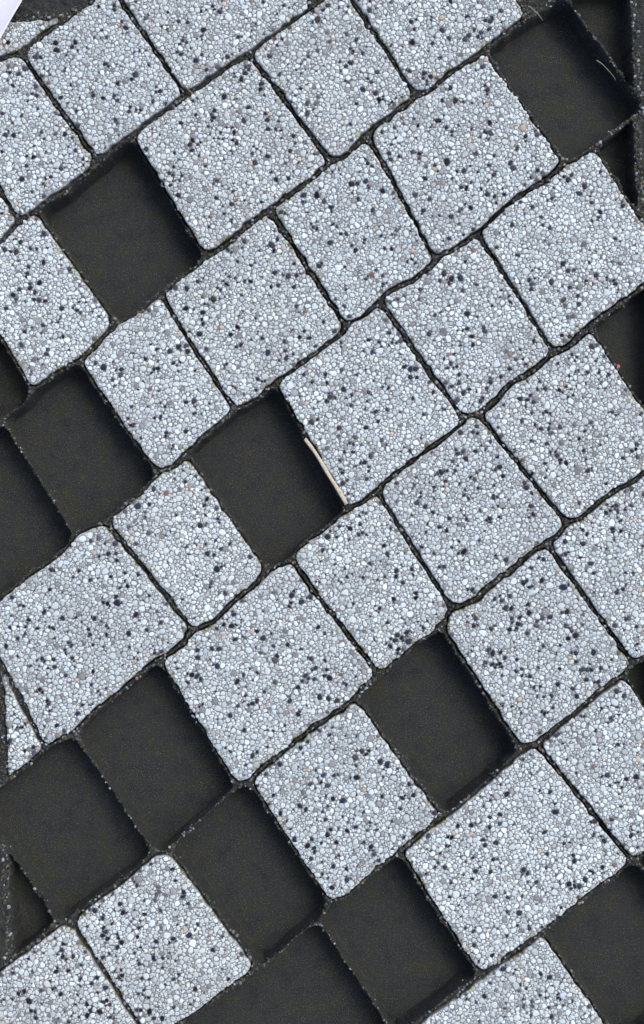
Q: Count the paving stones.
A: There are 31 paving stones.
